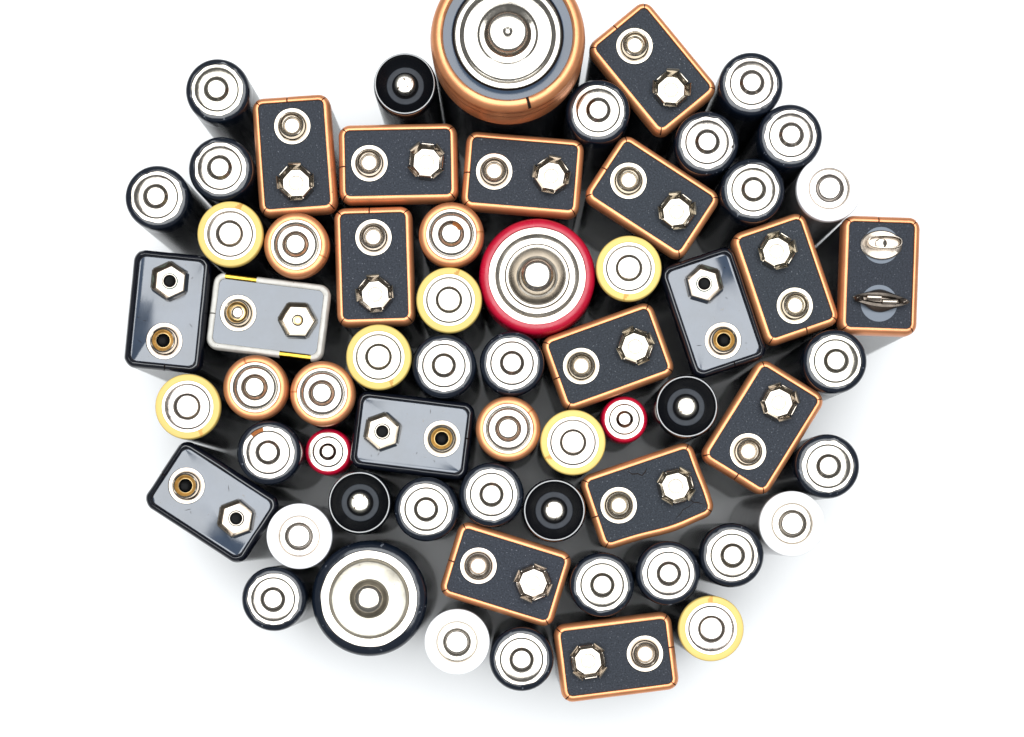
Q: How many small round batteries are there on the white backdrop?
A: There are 42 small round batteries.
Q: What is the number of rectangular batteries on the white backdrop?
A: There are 18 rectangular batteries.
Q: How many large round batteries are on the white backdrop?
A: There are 3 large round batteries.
